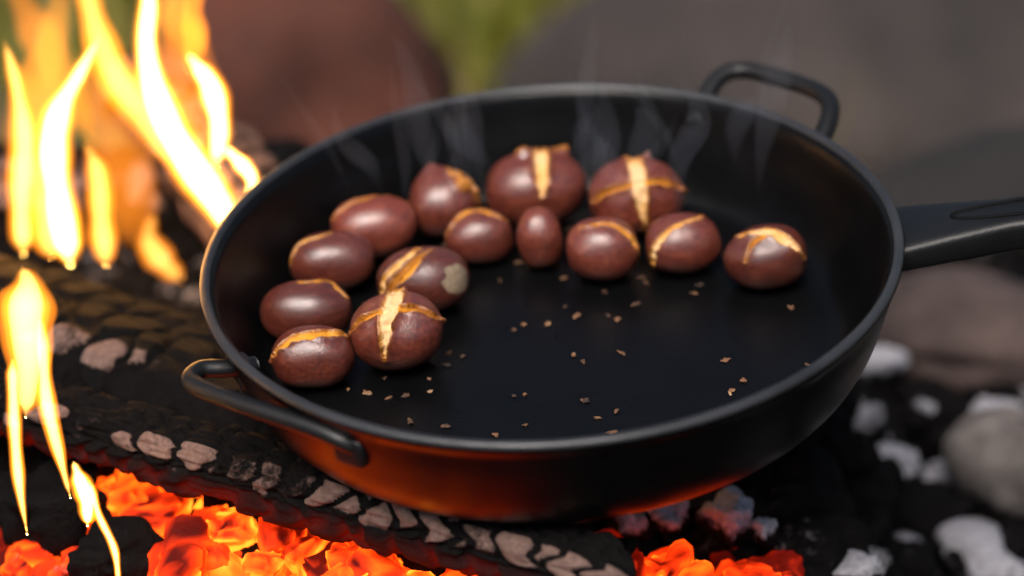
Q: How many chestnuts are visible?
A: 14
